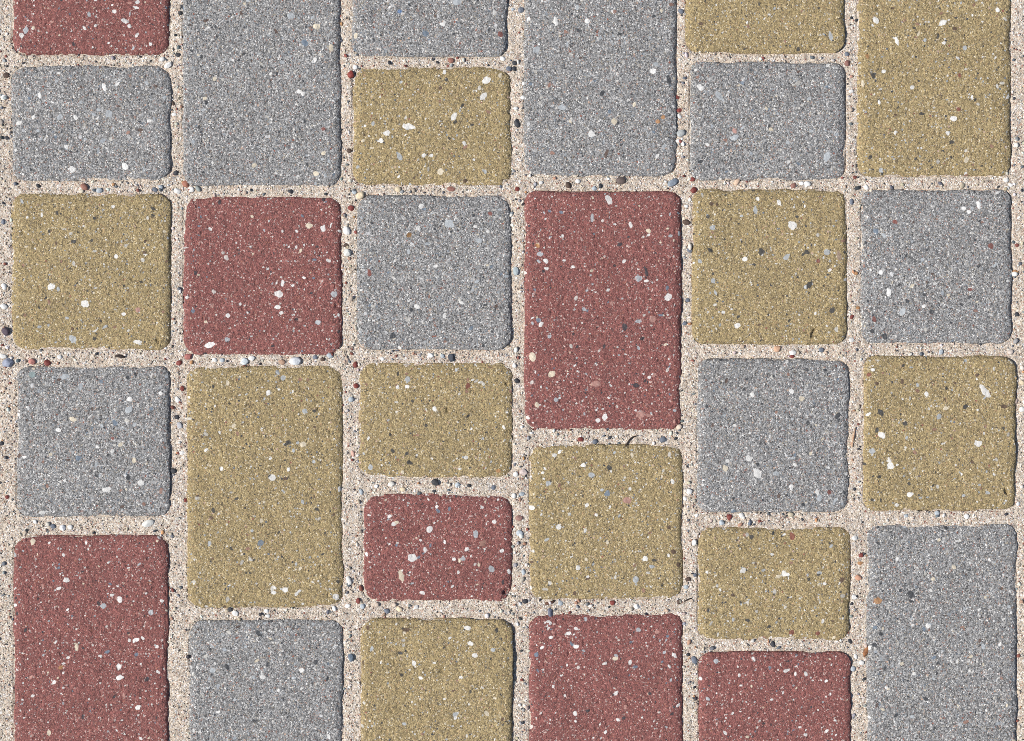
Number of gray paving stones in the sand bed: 11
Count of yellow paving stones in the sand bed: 11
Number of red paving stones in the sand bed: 7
